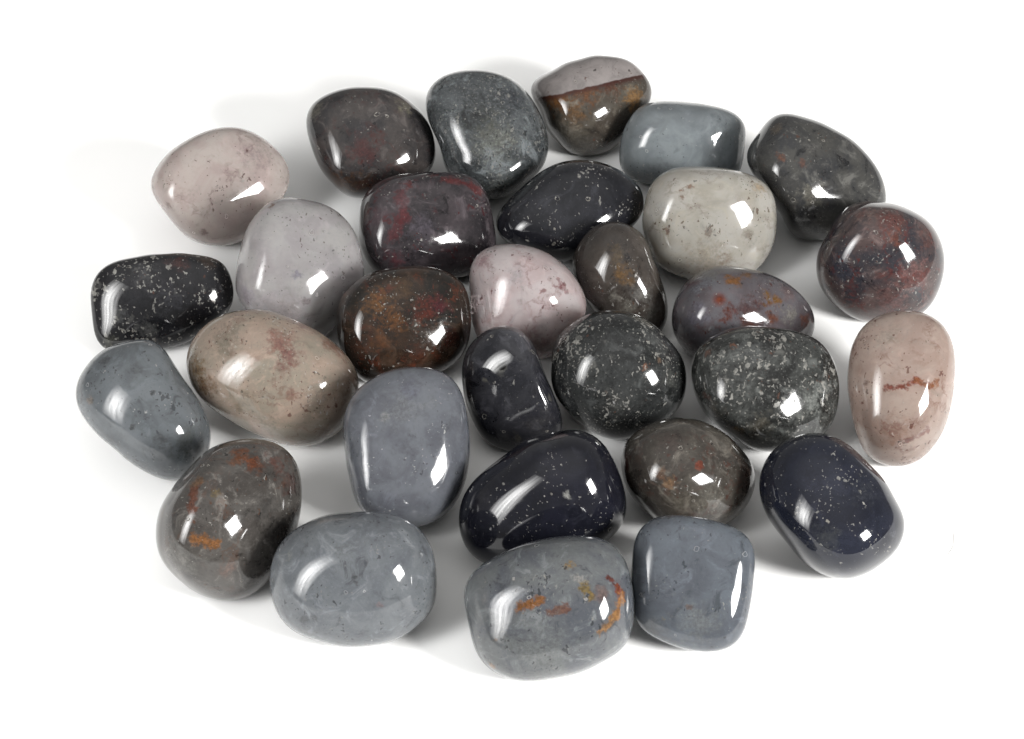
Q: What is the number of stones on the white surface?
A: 30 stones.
